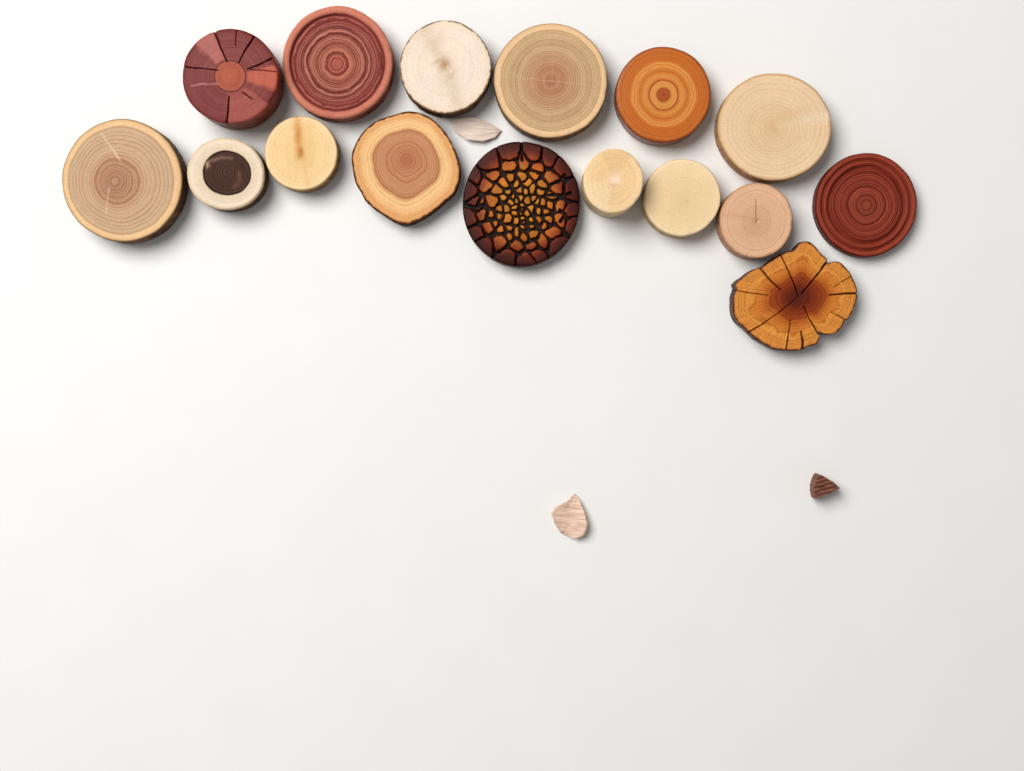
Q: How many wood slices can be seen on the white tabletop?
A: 16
